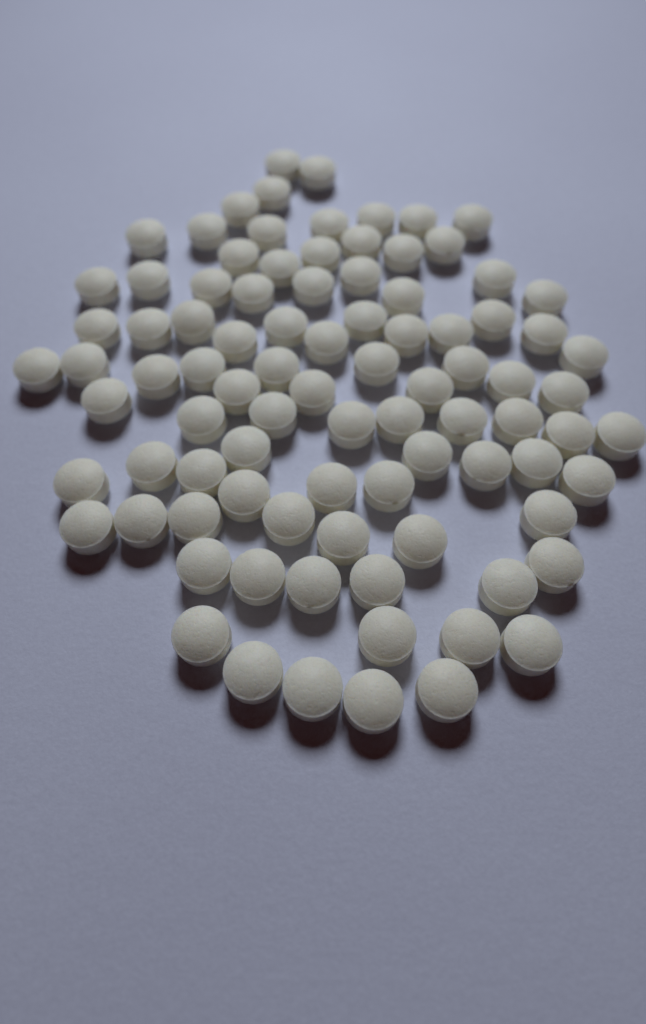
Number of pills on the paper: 91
